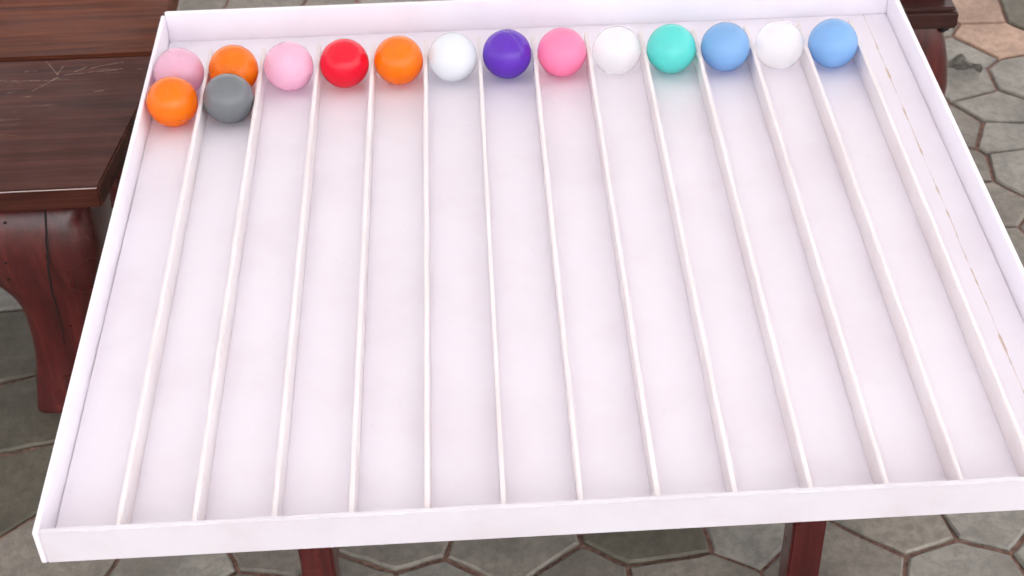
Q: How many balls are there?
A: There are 15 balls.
